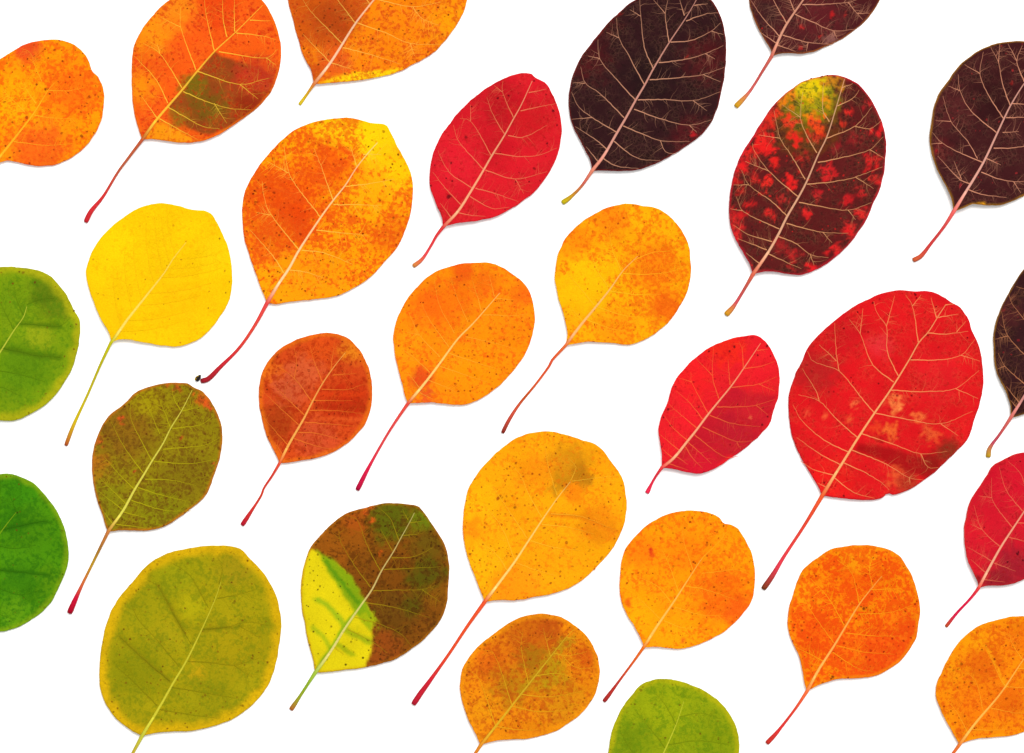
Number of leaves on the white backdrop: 28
